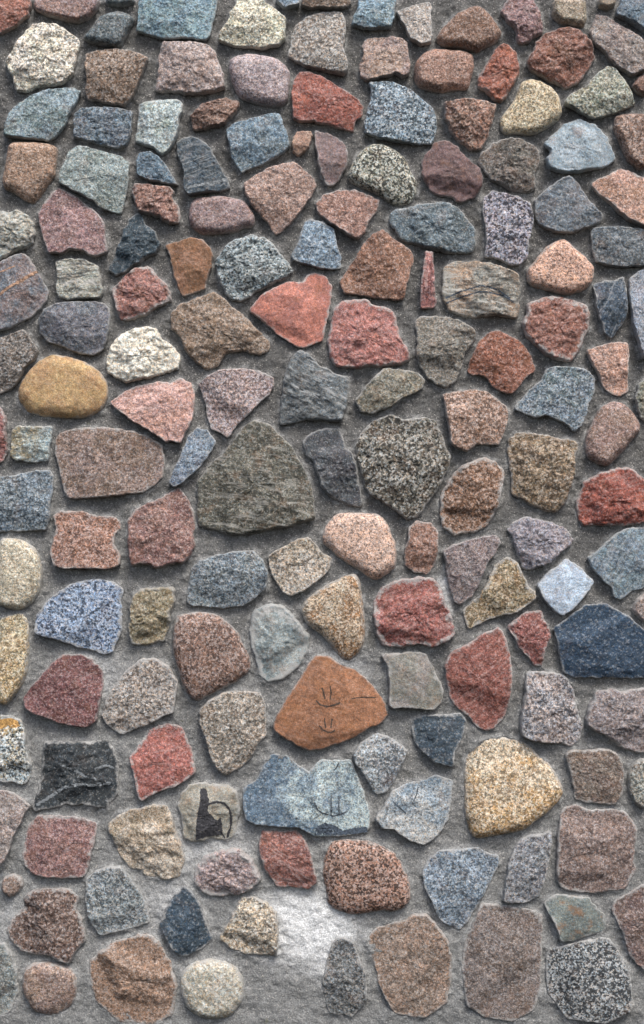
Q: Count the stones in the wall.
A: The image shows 166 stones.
